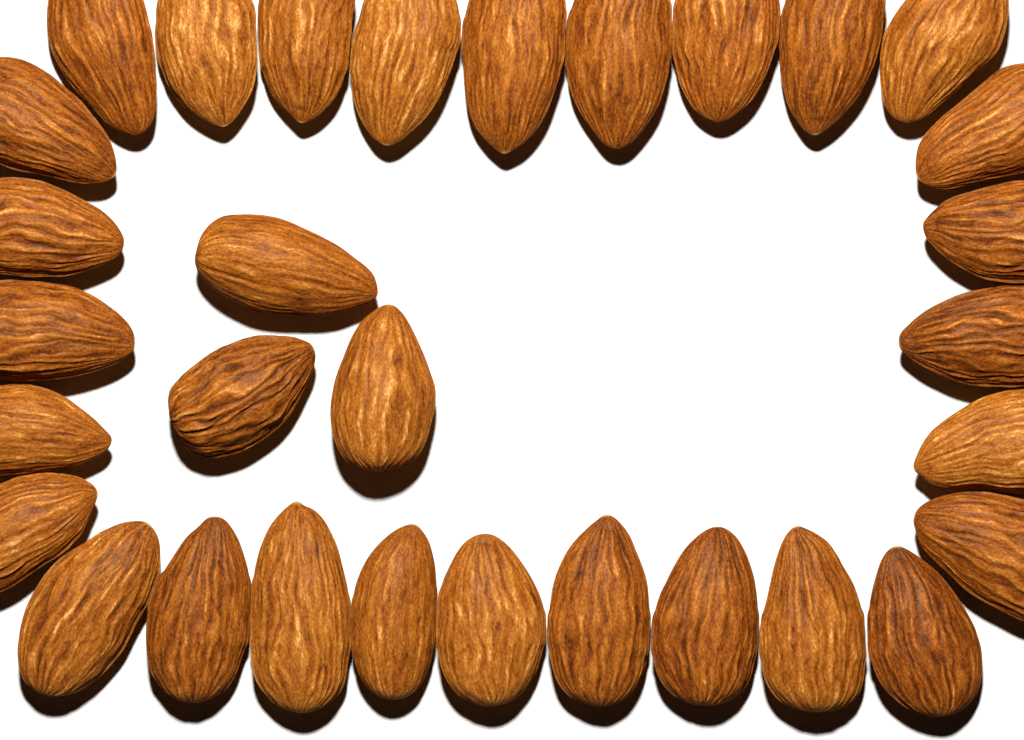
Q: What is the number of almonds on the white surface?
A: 31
